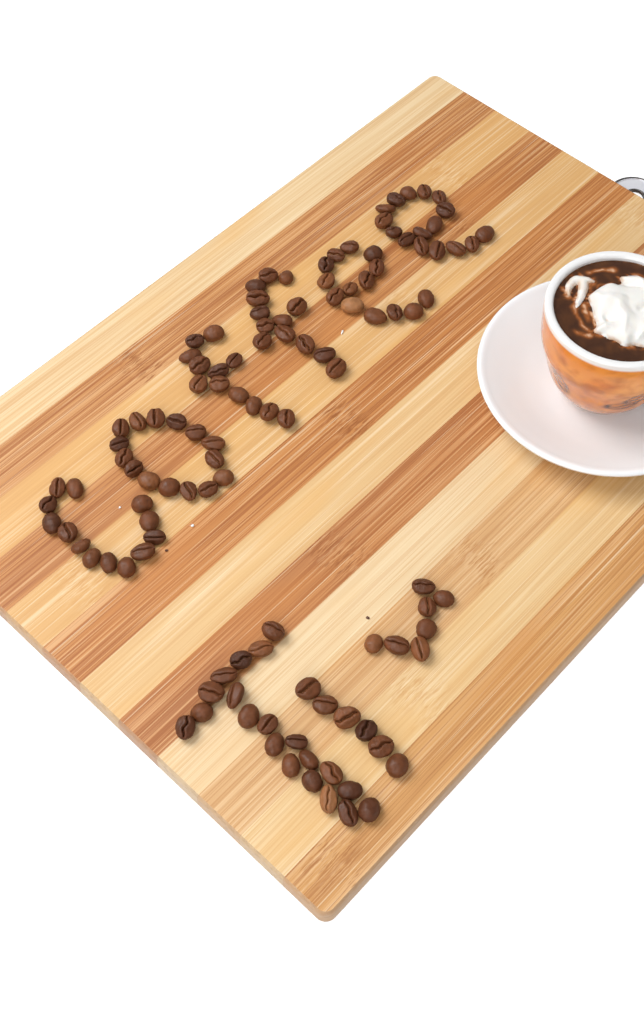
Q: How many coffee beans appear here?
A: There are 116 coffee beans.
